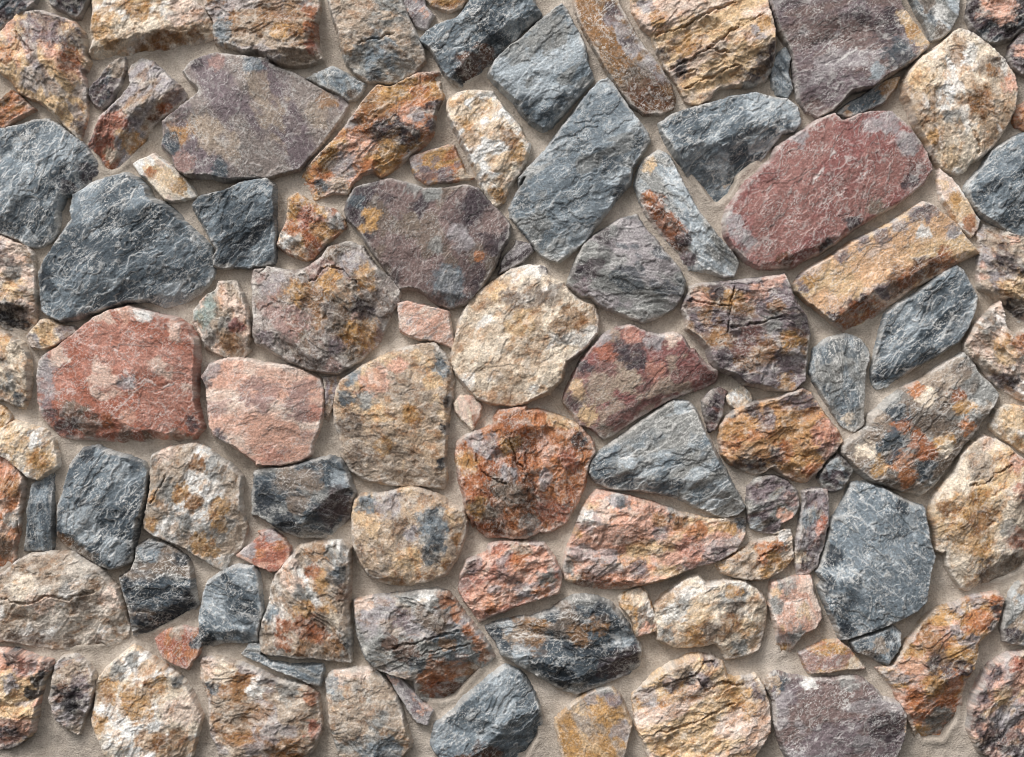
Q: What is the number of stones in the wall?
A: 111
